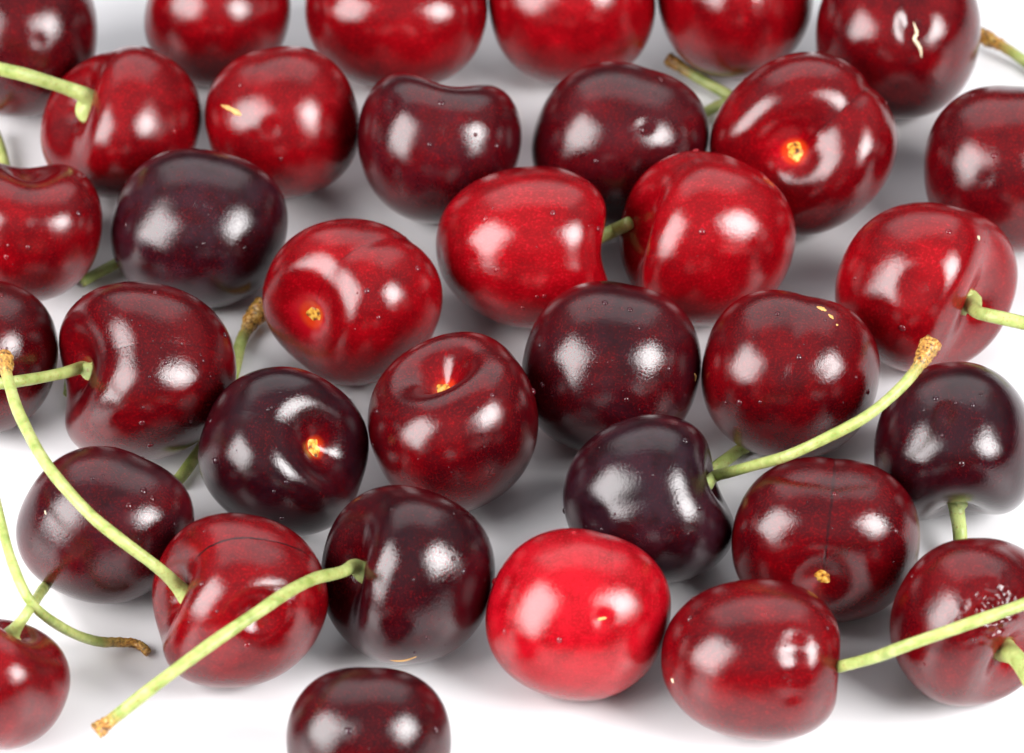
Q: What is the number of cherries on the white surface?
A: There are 35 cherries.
